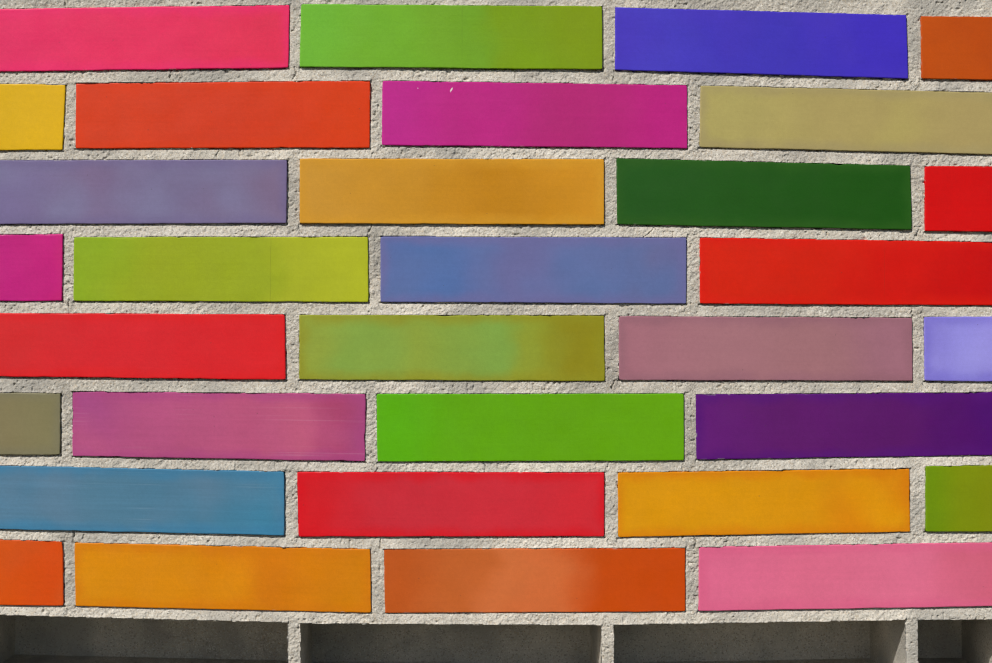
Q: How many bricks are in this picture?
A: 32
